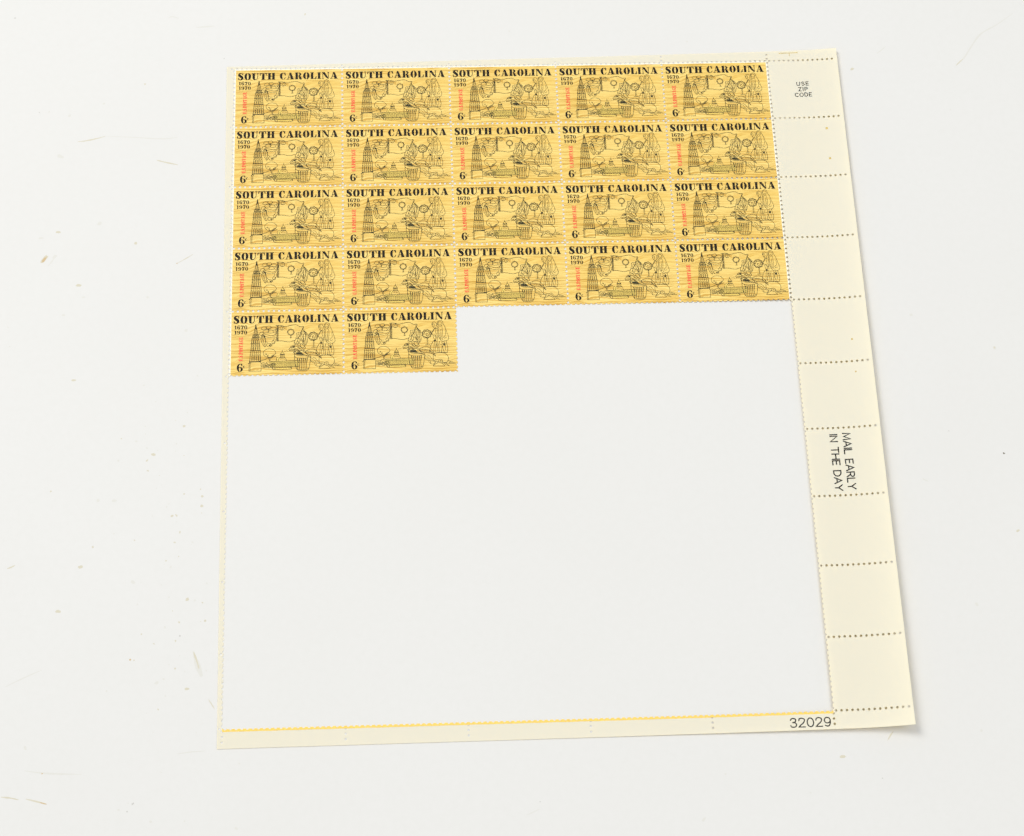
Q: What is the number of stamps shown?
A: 22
